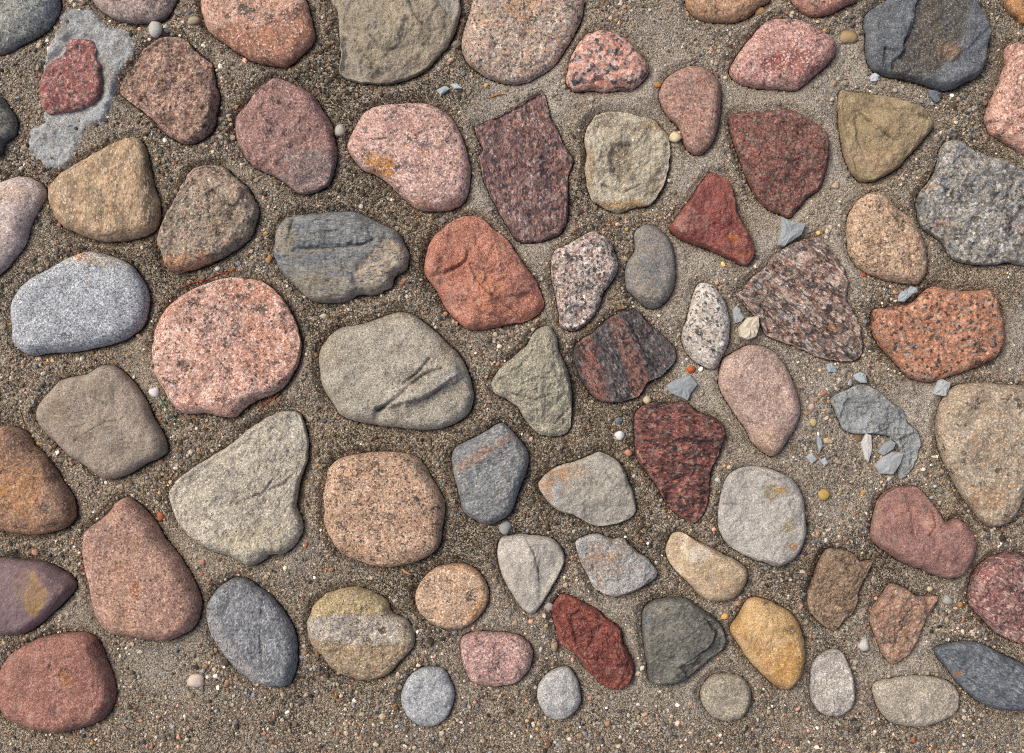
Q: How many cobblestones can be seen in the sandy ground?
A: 74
